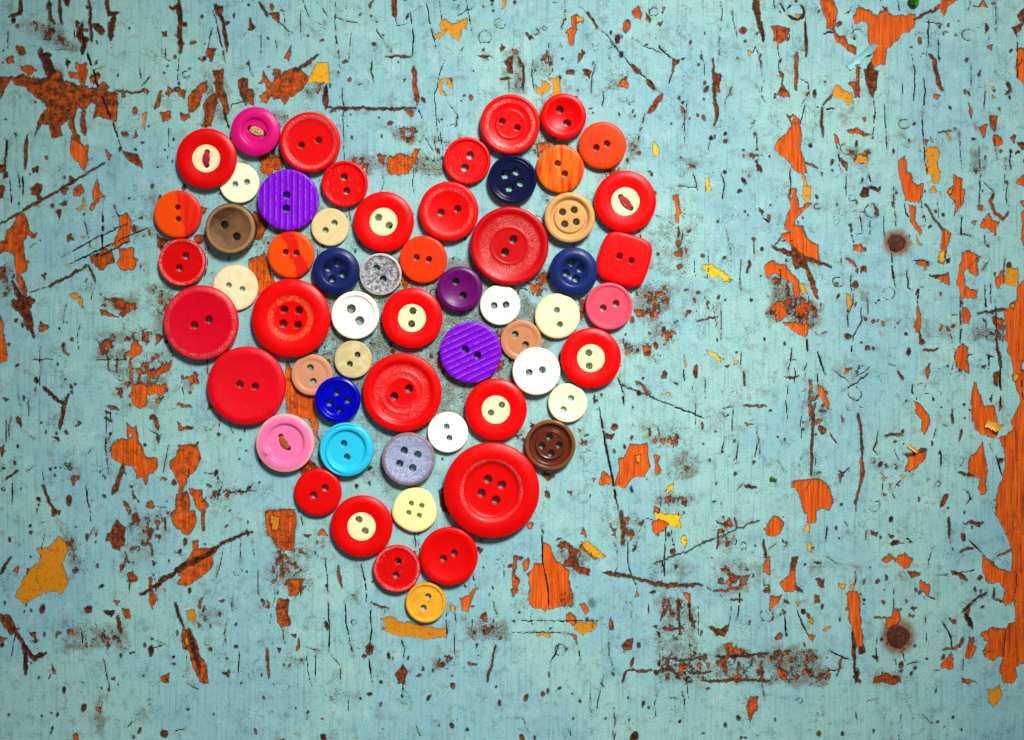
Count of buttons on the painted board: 59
